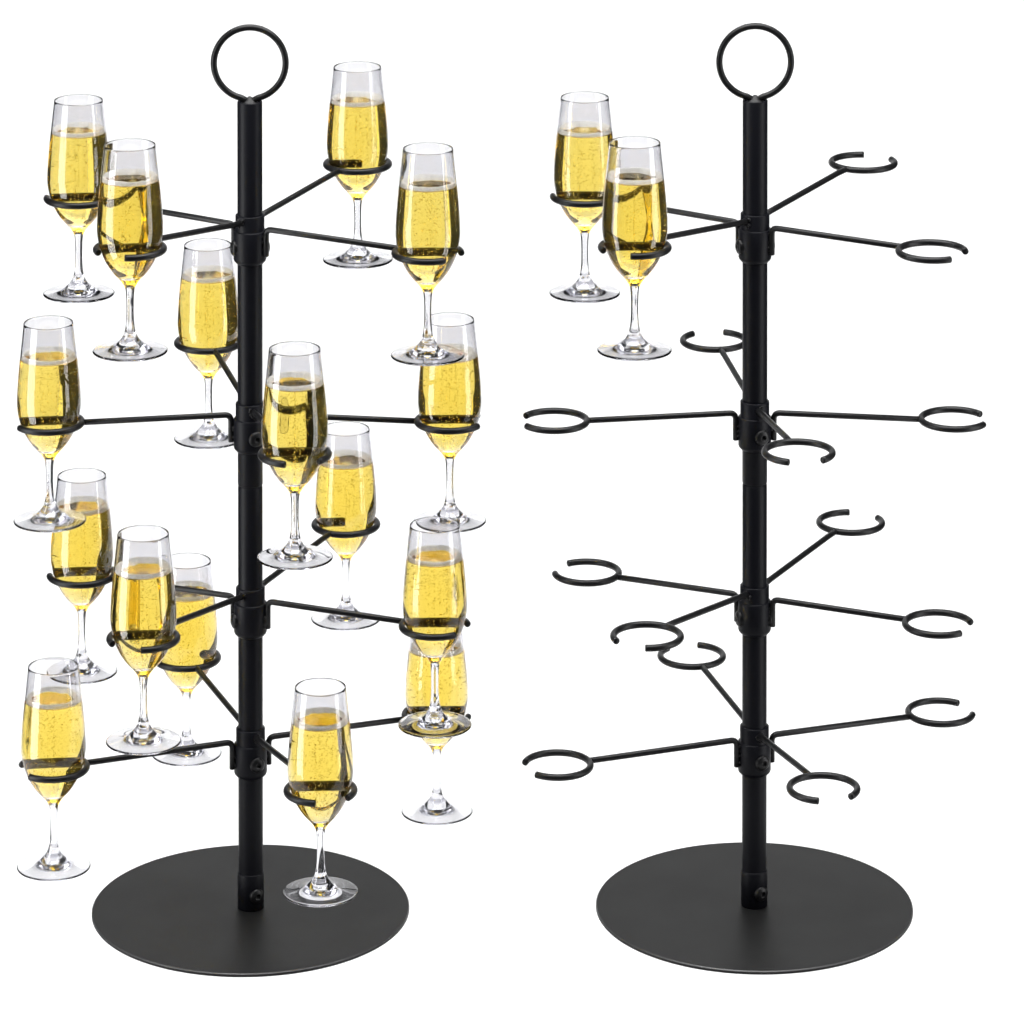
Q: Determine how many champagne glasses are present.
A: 18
